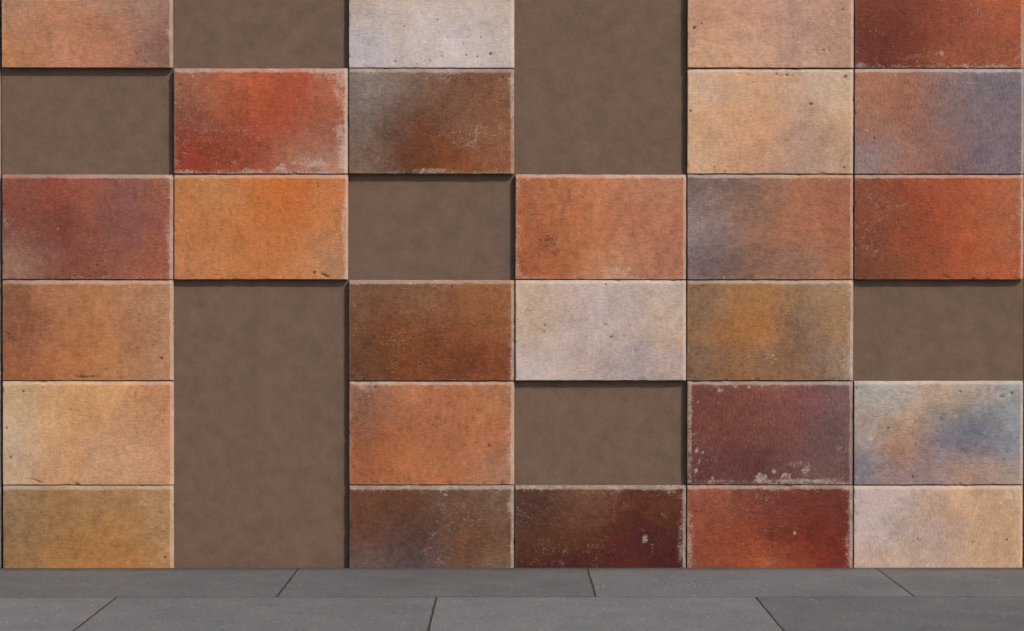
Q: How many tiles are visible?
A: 26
